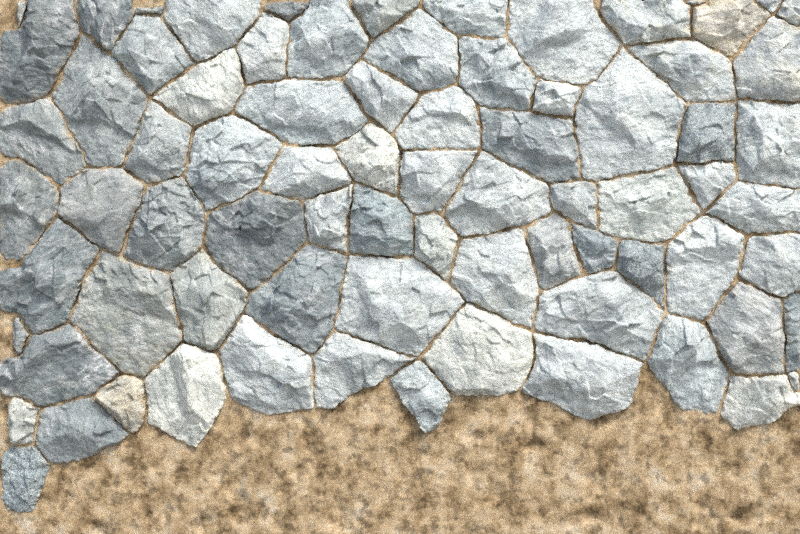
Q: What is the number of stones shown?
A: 78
